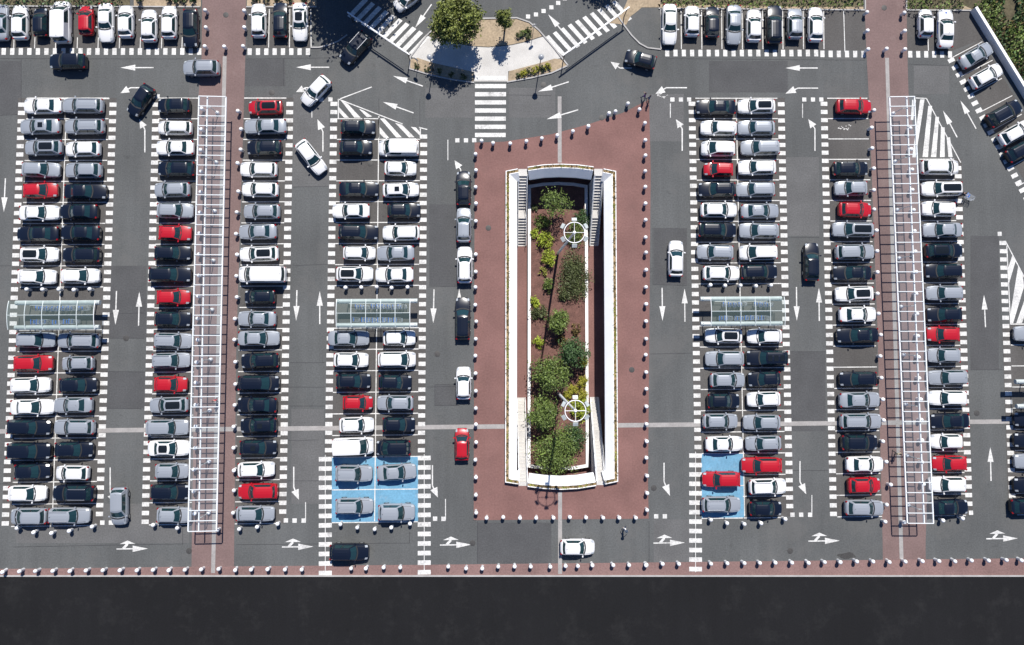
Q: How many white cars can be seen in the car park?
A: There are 75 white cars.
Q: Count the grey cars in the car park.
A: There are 65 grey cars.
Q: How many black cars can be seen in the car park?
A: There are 70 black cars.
